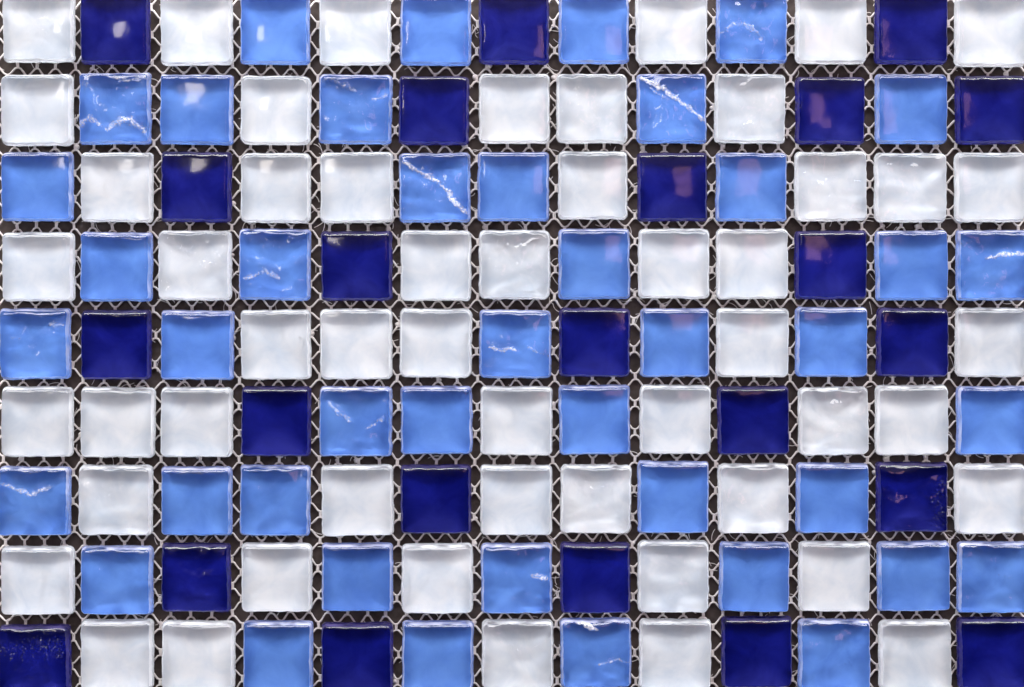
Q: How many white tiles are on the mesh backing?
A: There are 52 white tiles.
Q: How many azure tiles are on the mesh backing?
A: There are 42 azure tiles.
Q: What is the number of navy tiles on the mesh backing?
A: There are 23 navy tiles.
